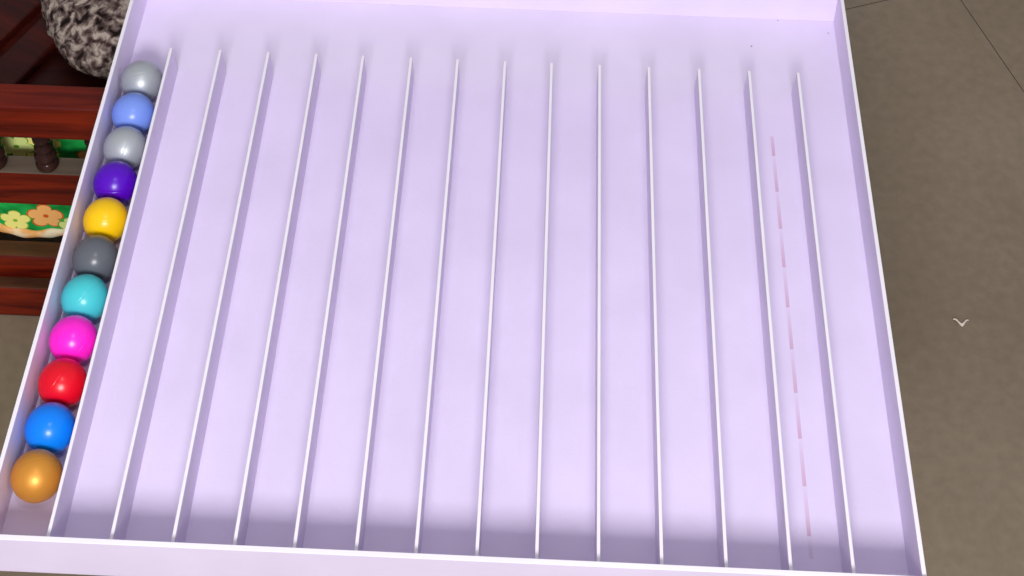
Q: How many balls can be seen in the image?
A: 11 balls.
